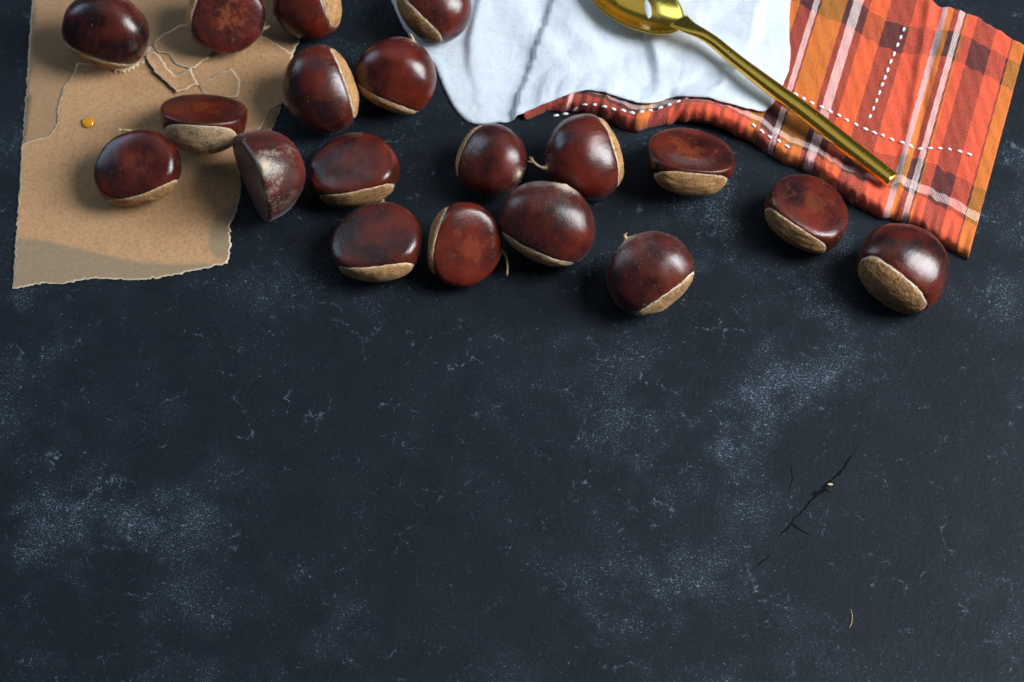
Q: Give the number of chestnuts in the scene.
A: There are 19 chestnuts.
